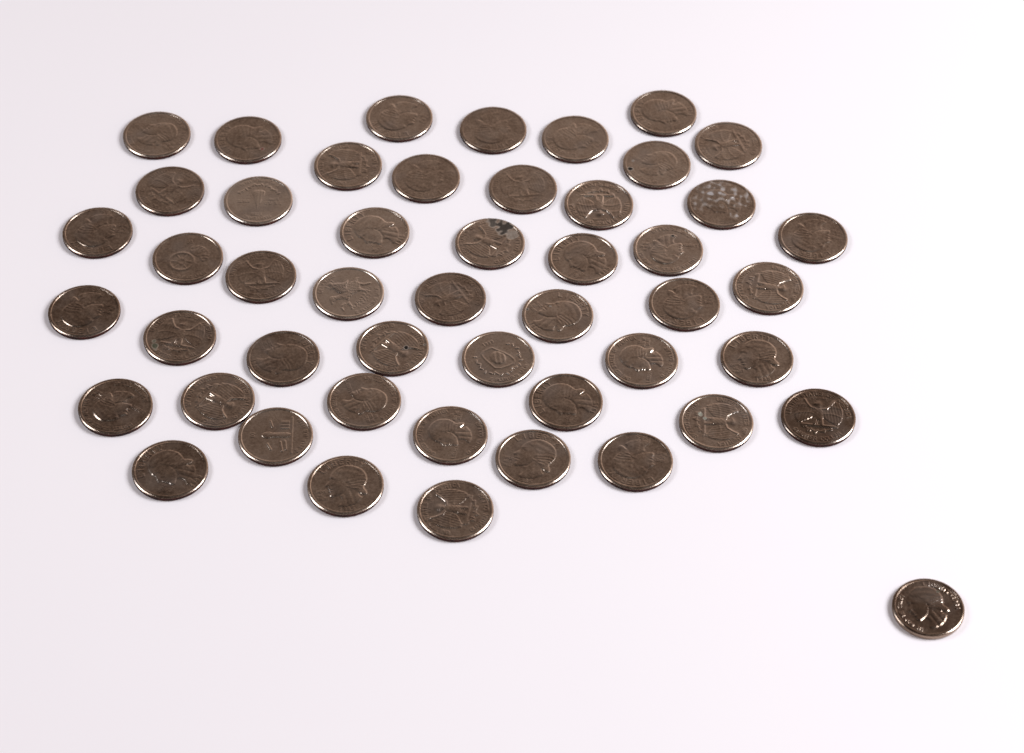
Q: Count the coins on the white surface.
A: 49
